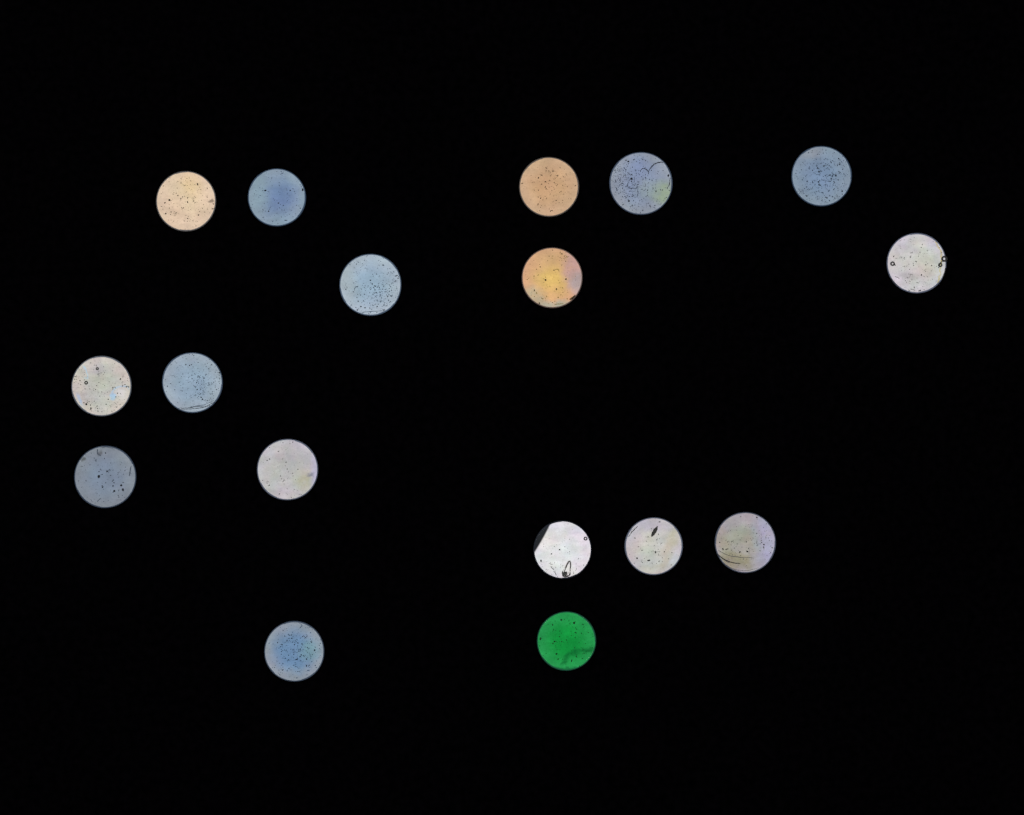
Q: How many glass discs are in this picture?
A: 17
